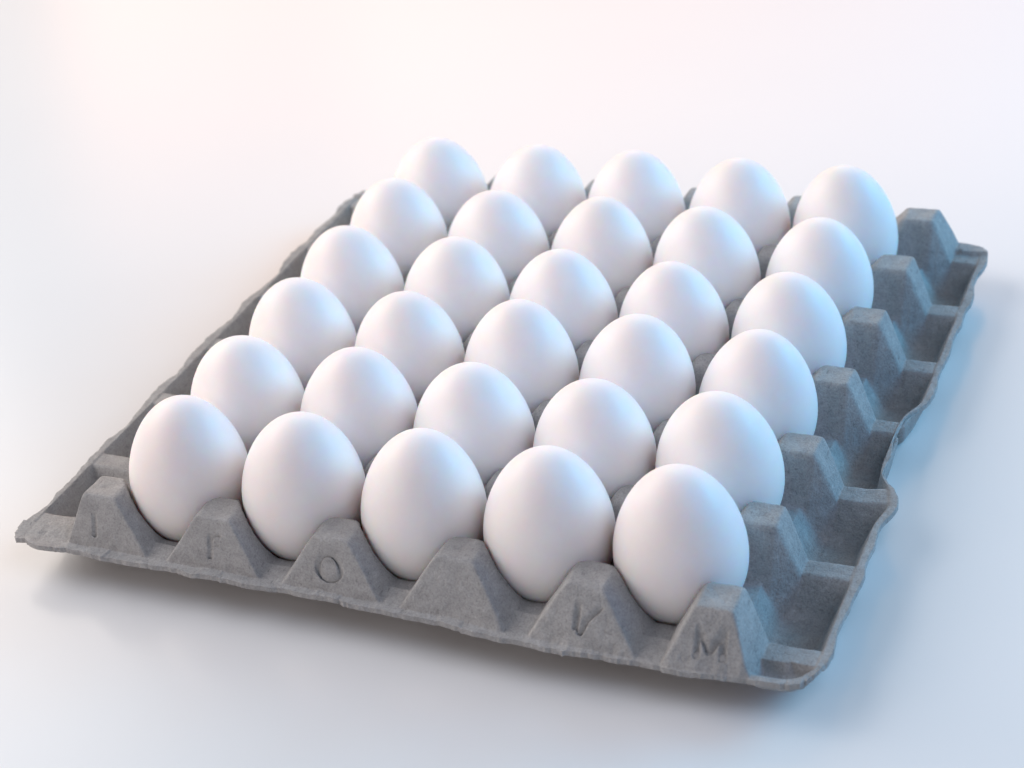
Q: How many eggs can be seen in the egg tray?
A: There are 30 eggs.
